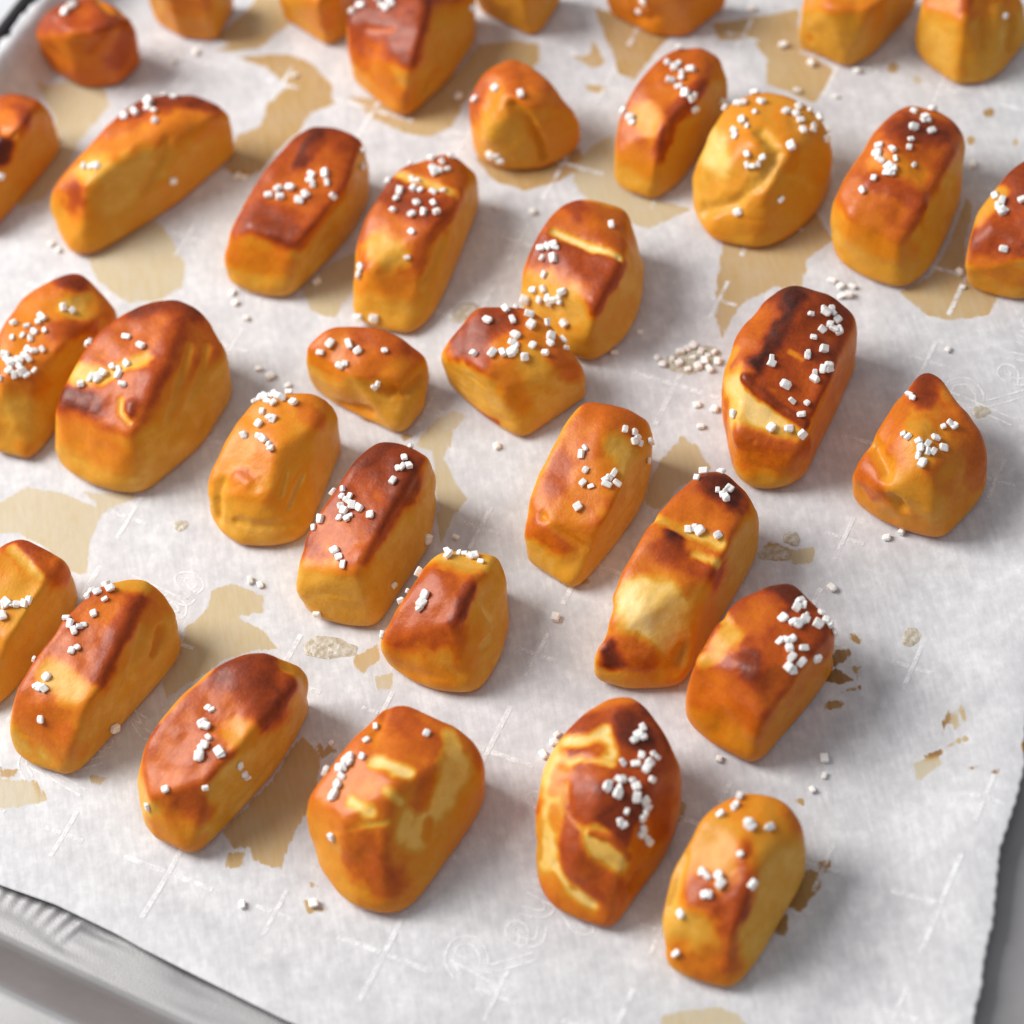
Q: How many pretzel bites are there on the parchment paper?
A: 36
